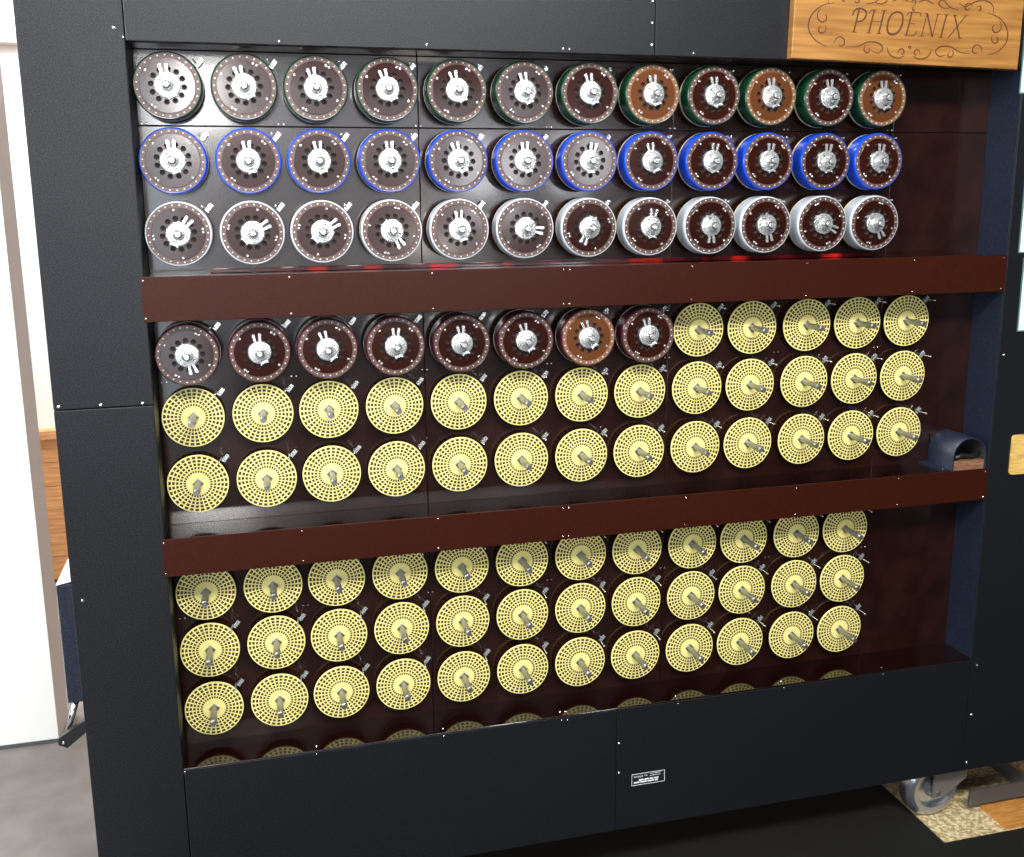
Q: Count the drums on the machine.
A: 44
